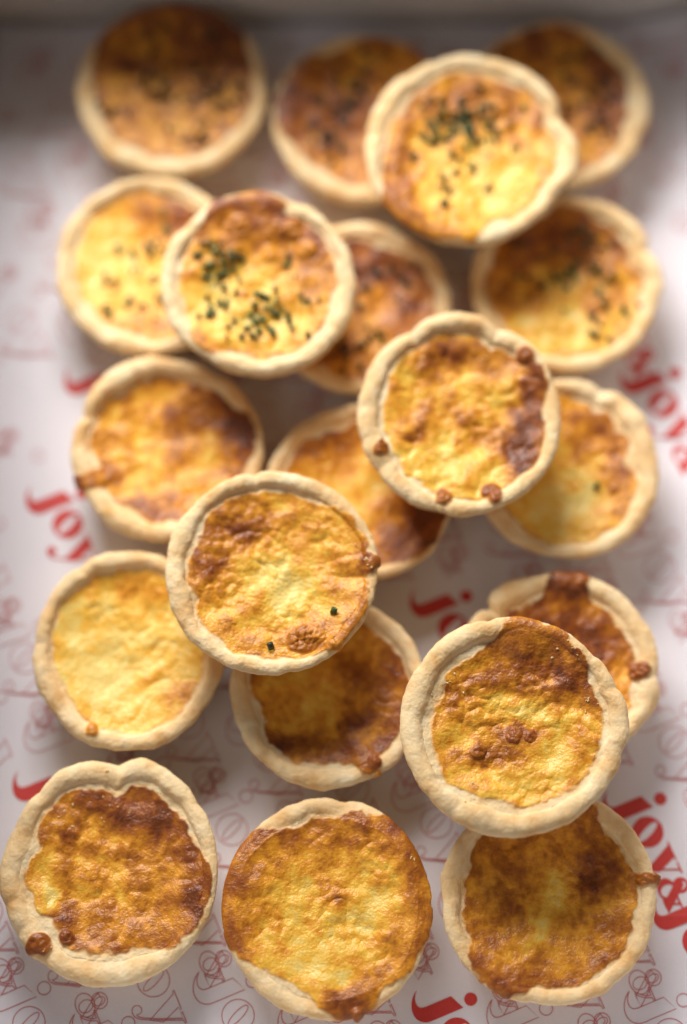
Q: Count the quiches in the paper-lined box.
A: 20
